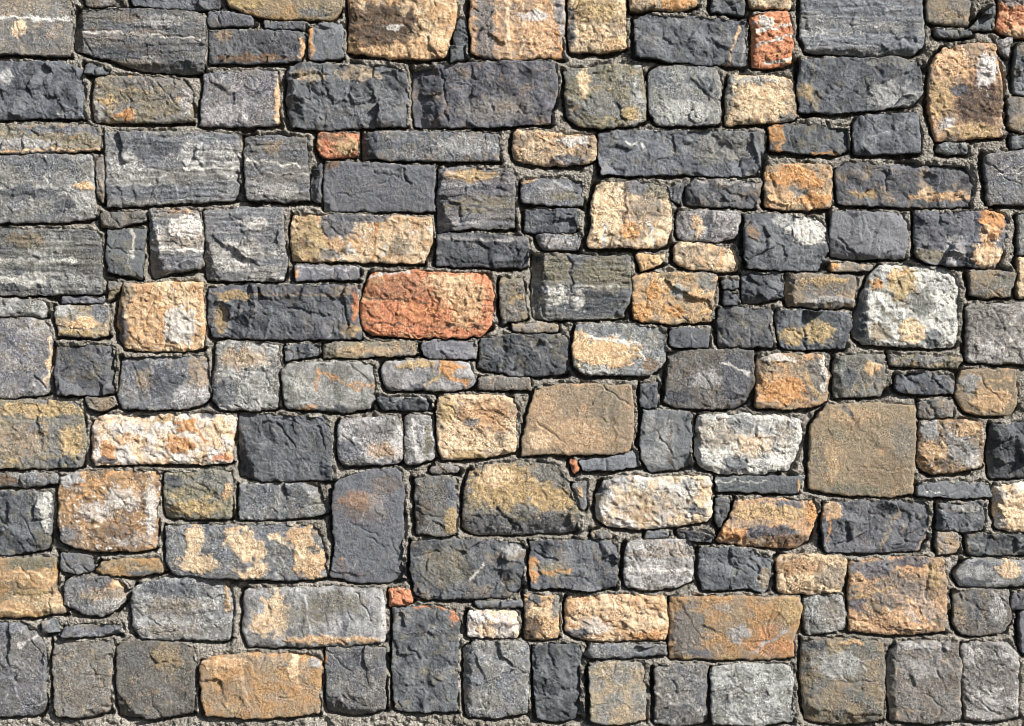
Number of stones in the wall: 200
